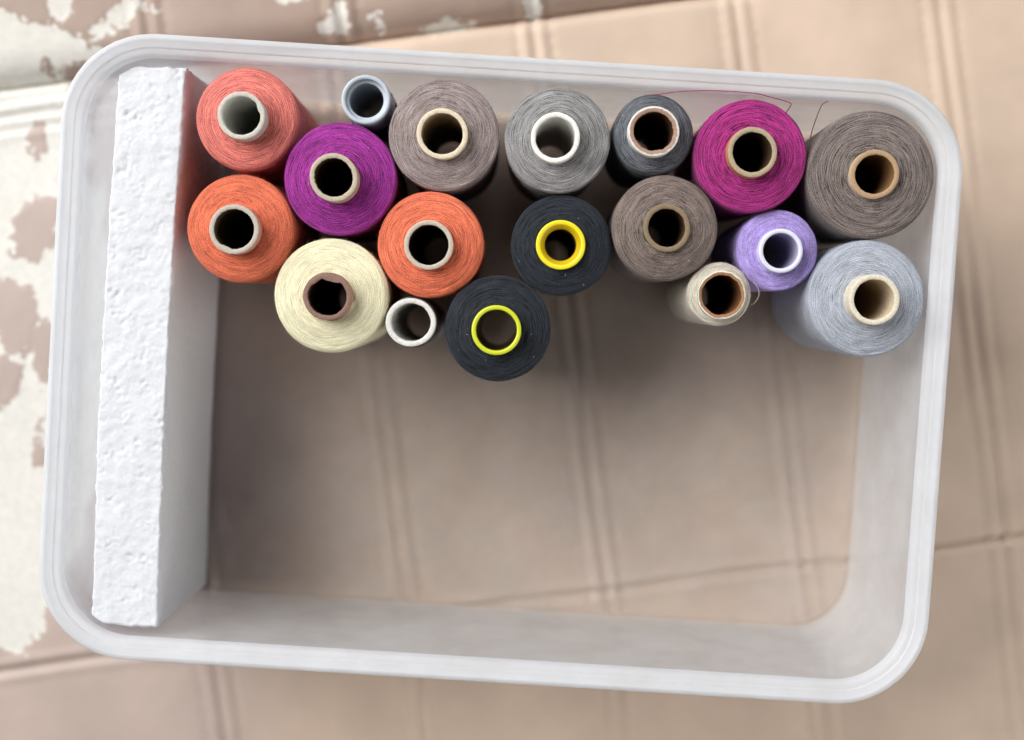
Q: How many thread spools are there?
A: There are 18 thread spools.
